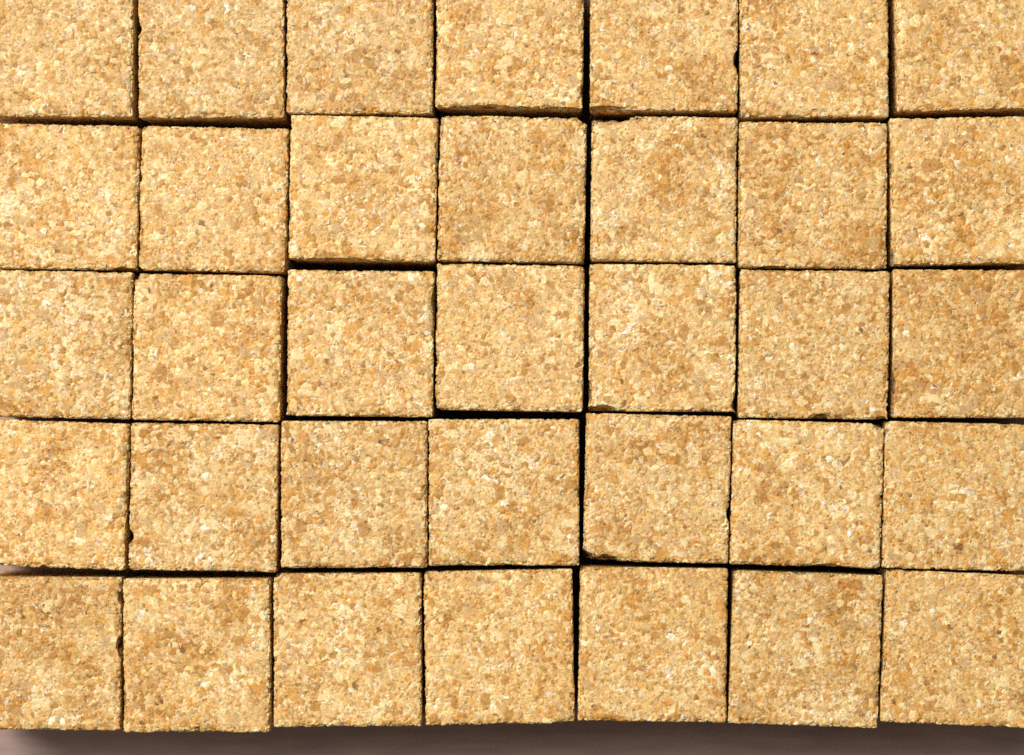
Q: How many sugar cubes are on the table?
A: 35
